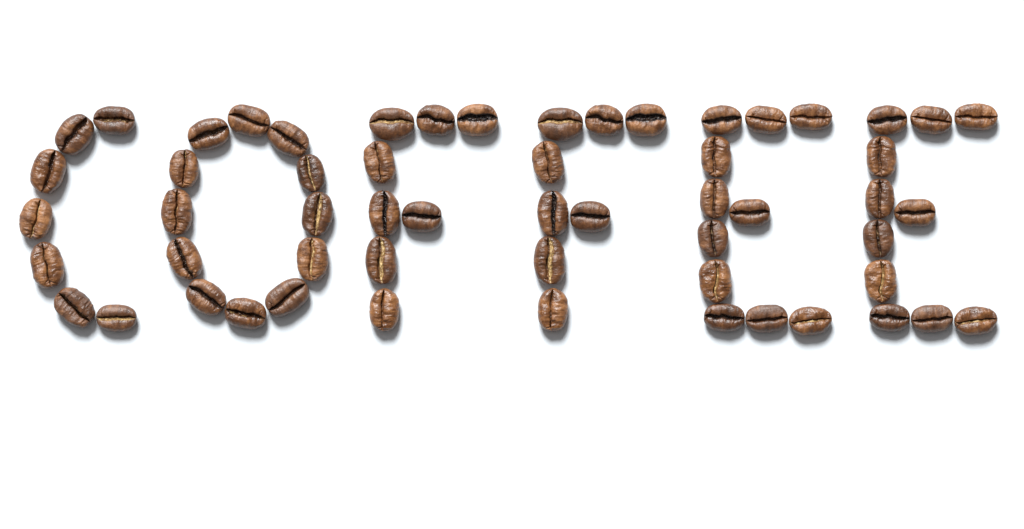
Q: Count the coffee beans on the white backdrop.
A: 57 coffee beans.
